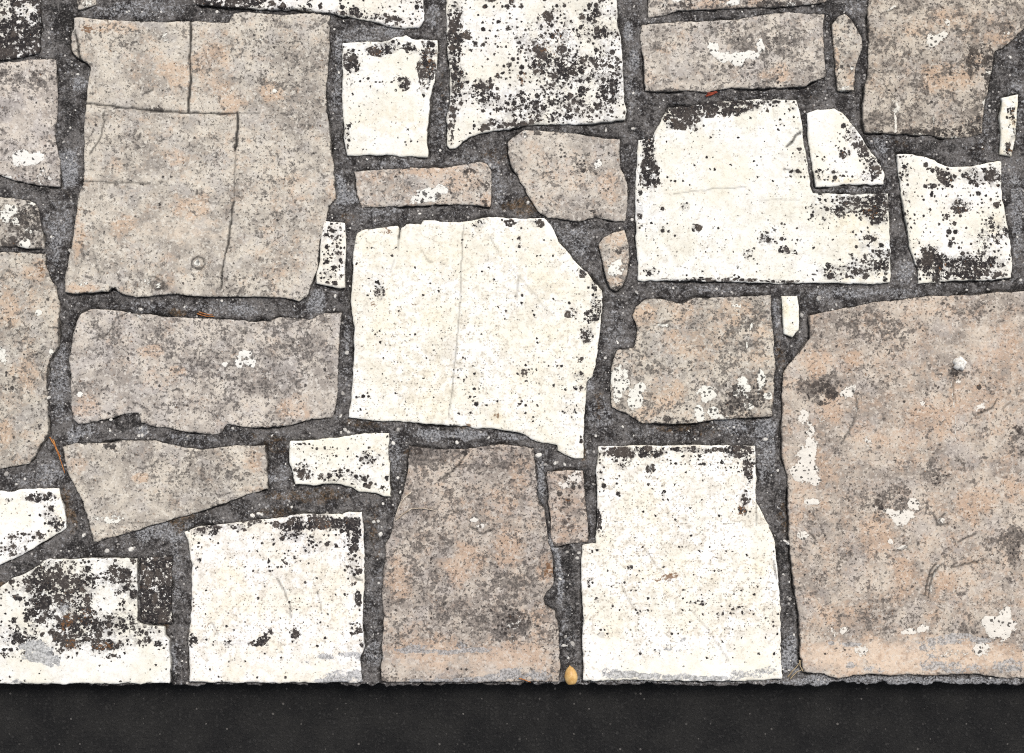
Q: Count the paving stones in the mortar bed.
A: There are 35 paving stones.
